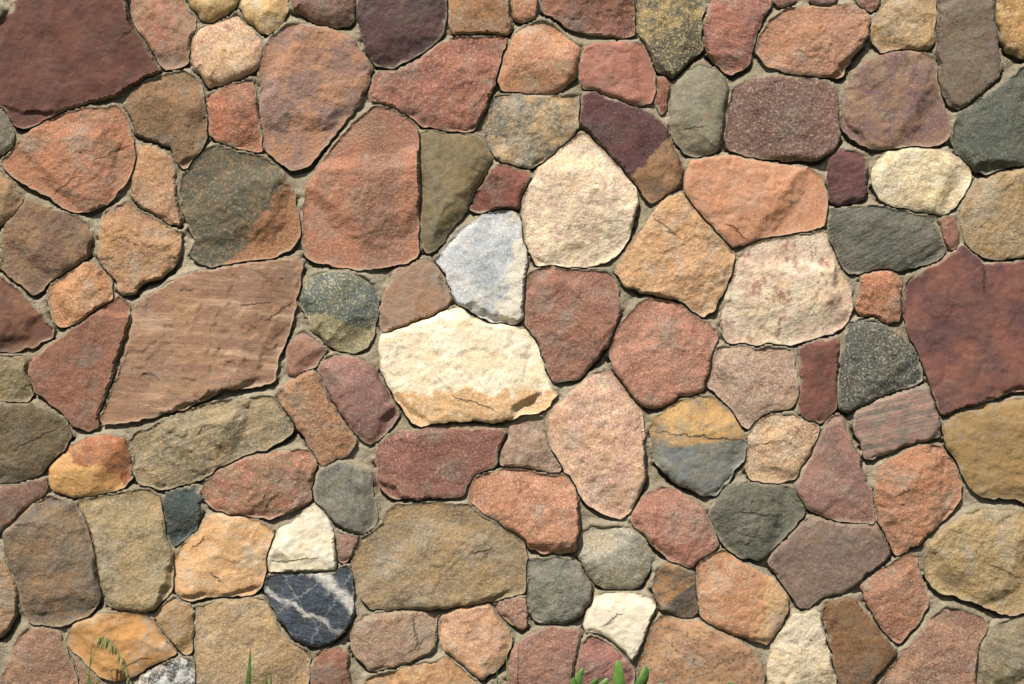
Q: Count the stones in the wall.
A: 124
